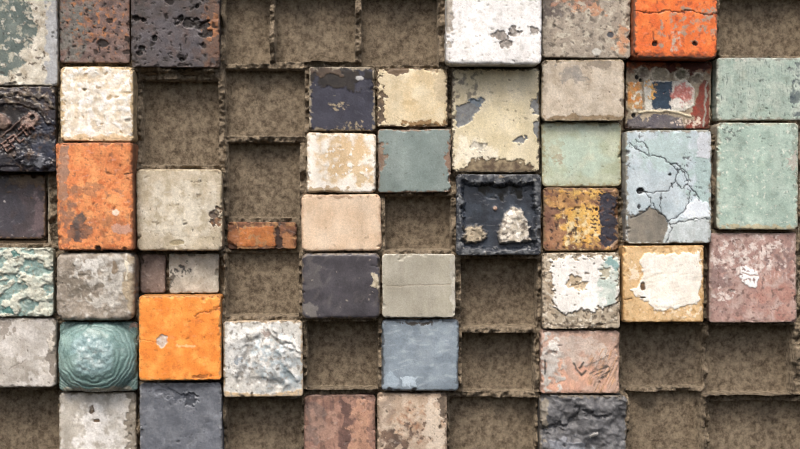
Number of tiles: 46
